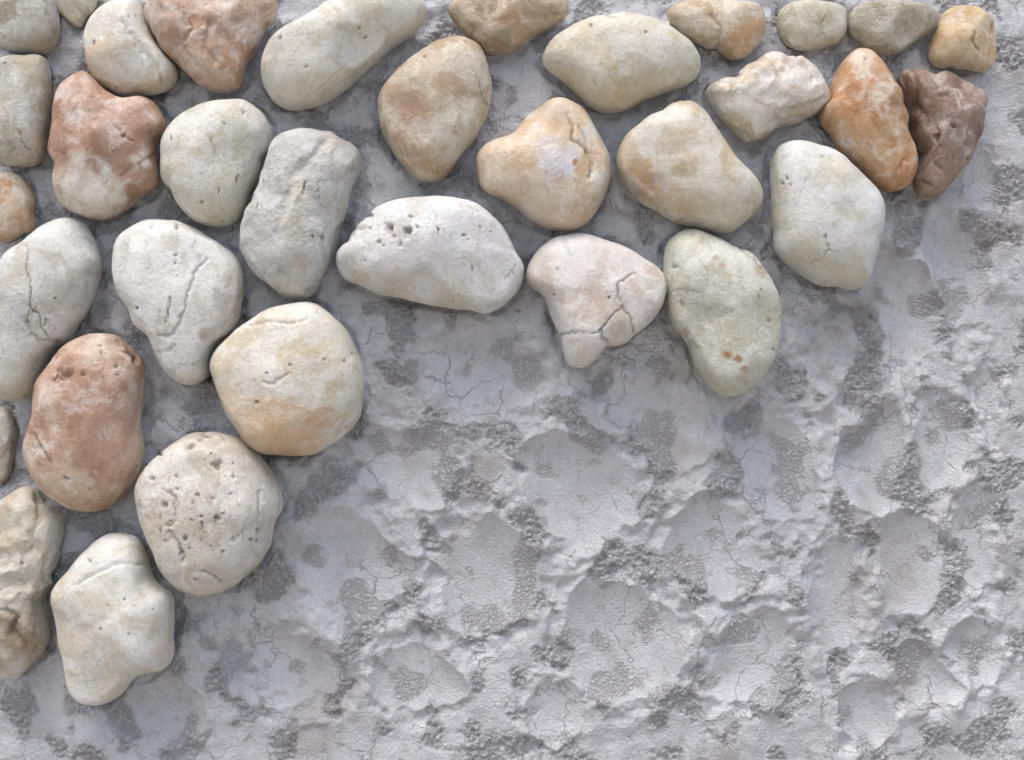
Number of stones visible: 34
